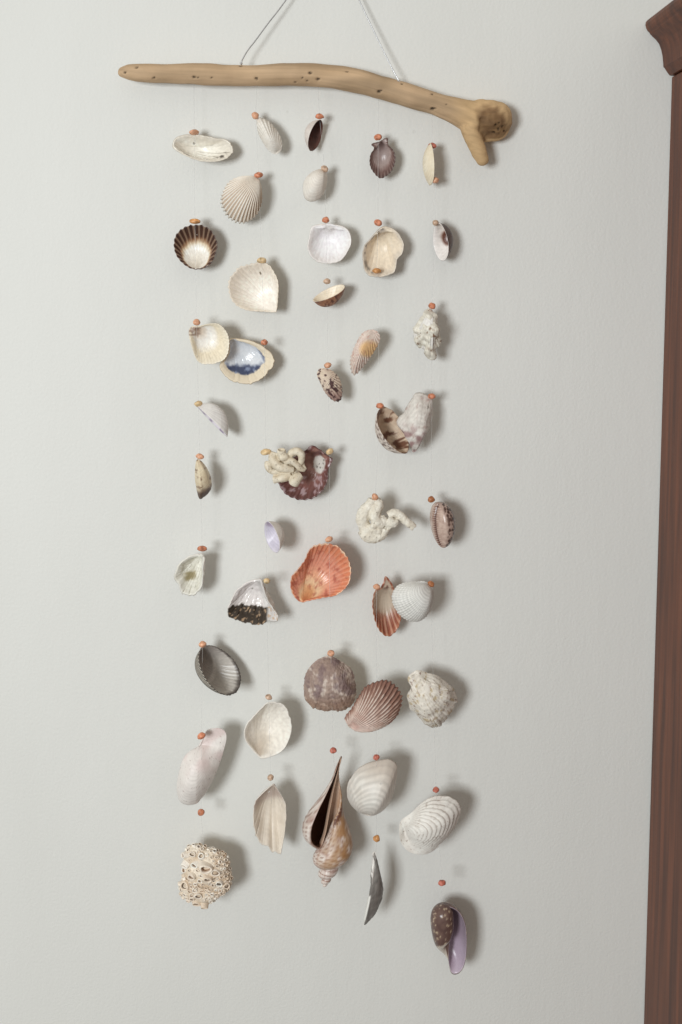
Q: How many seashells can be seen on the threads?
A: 42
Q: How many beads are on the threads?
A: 43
